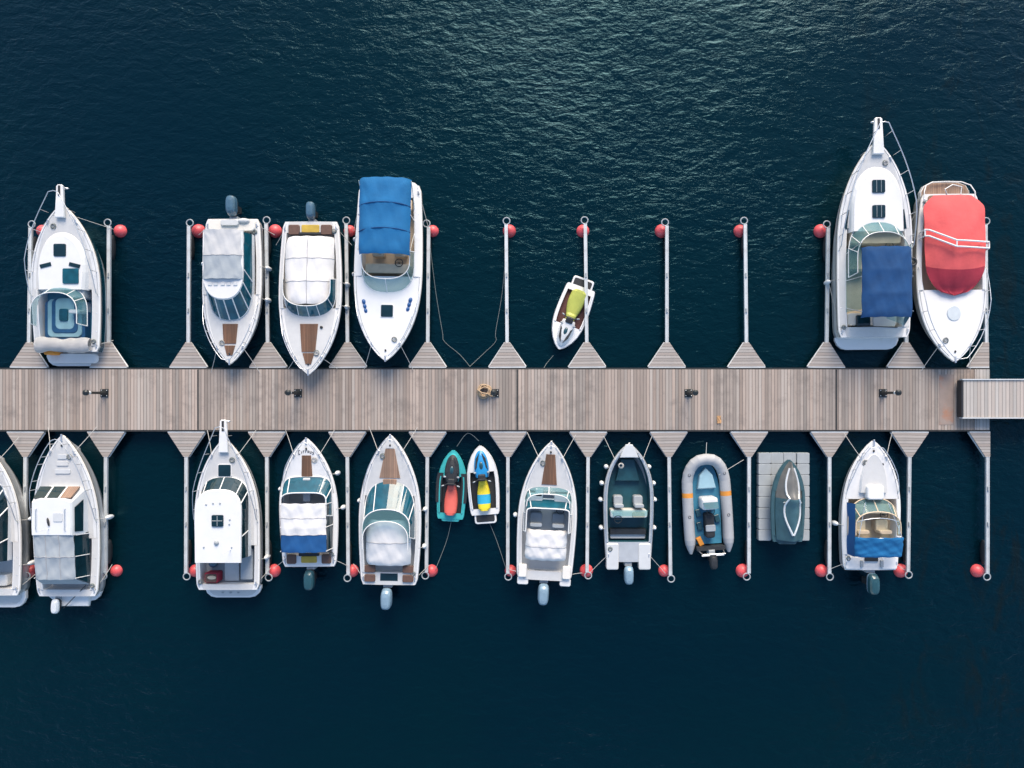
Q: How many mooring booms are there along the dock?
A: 26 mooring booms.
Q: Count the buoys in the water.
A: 24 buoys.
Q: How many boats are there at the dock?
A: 15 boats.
